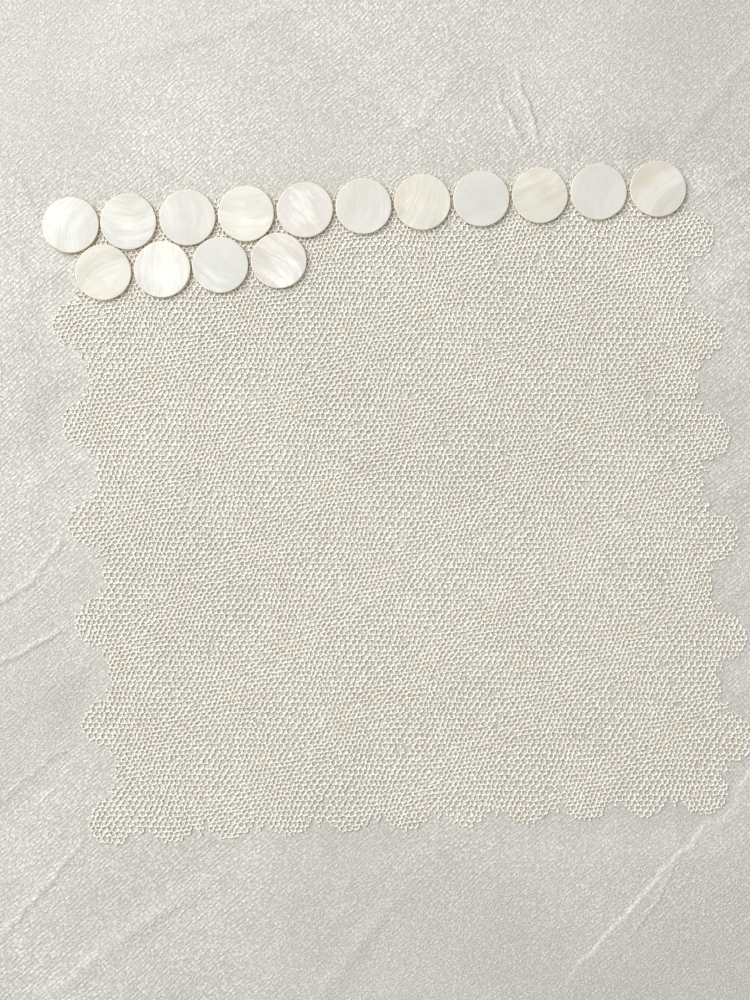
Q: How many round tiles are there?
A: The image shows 15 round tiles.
